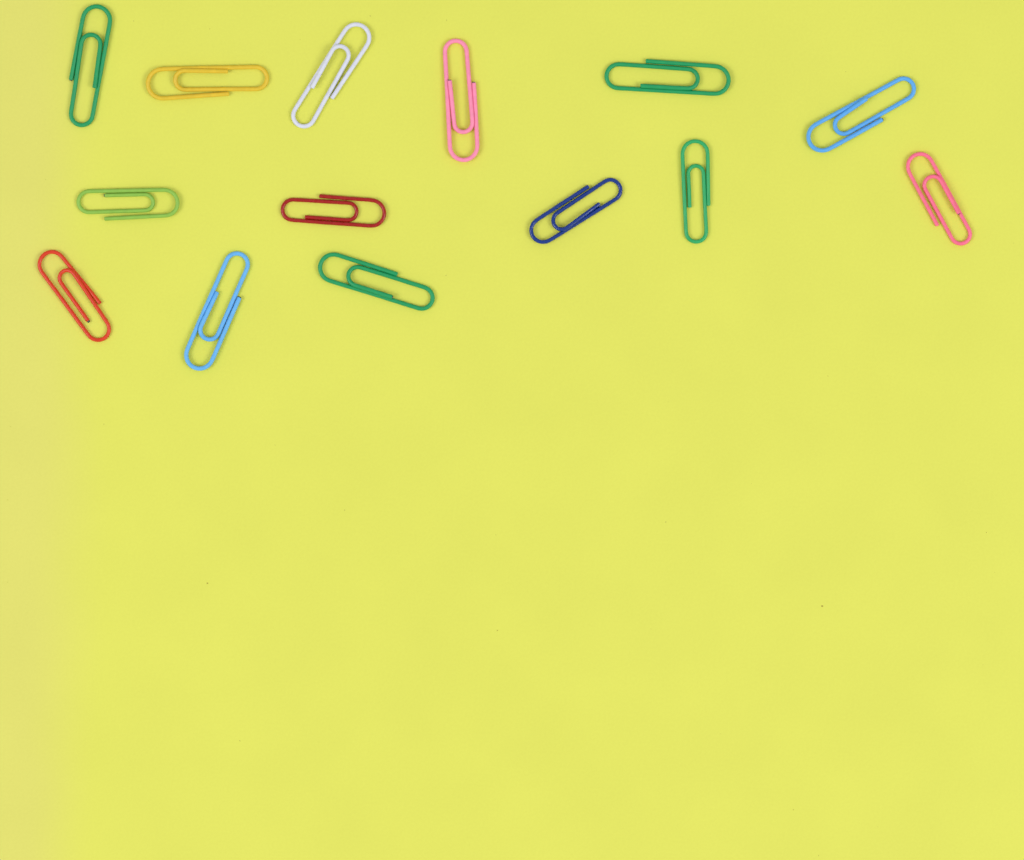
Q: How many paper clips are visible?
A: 14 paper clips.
